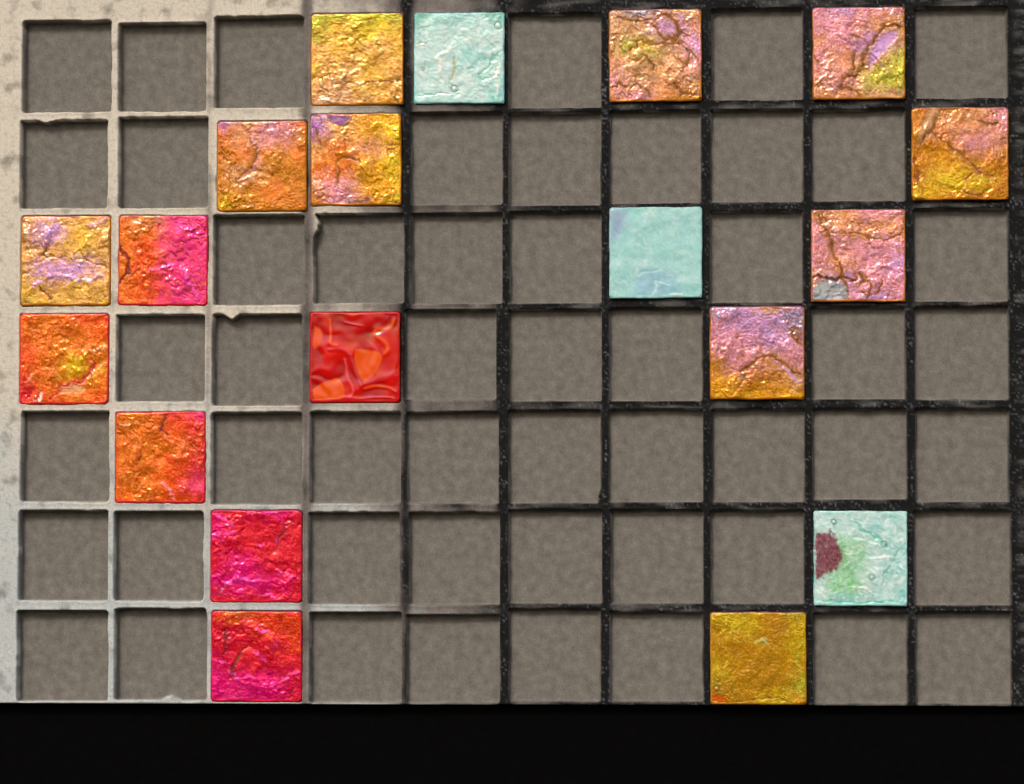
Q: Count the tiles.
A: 19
